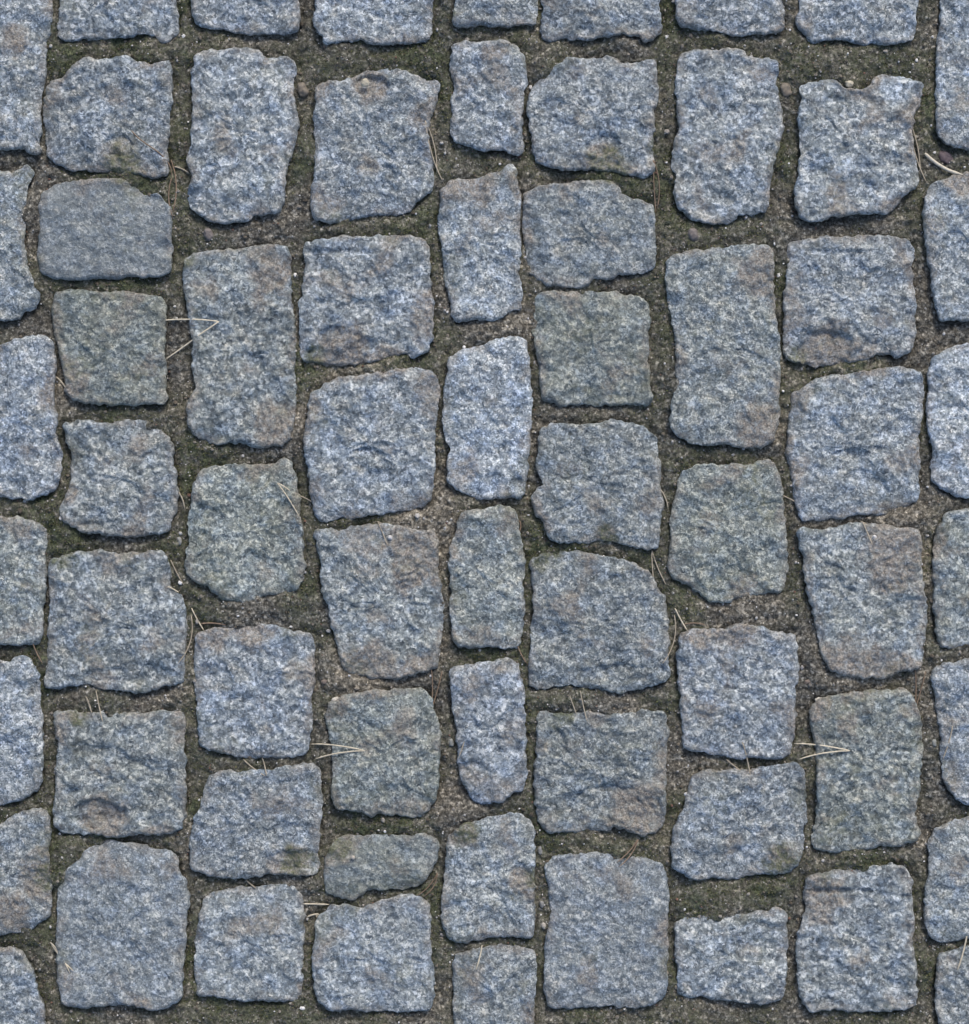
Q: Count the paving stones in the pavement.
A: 67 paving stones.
